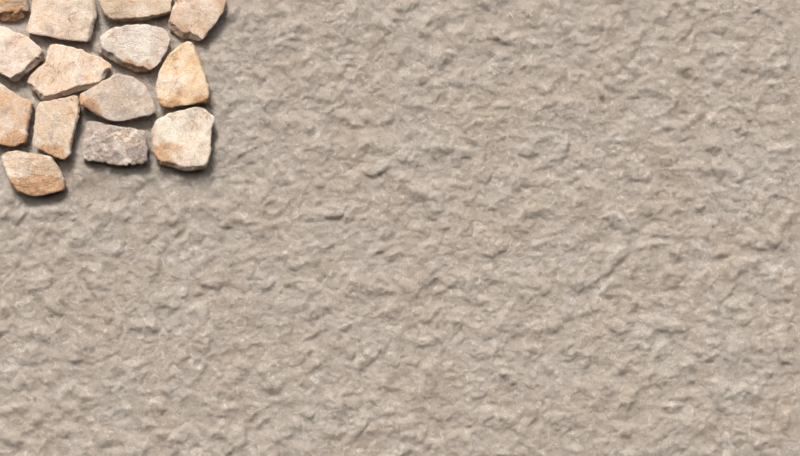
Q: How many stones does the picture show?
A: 14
